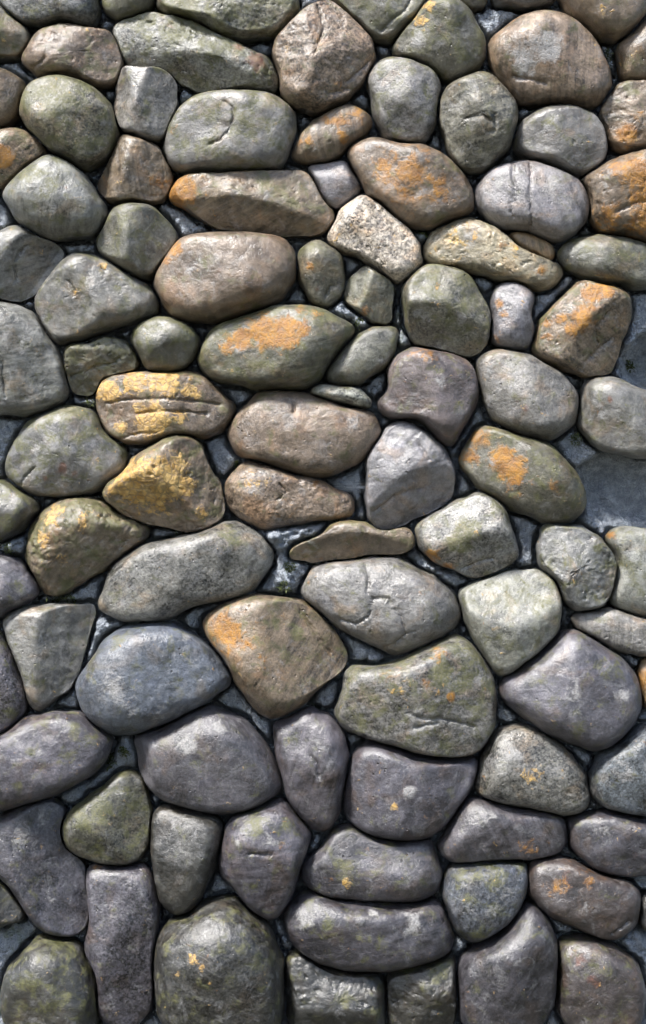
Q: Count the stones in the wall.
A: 103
